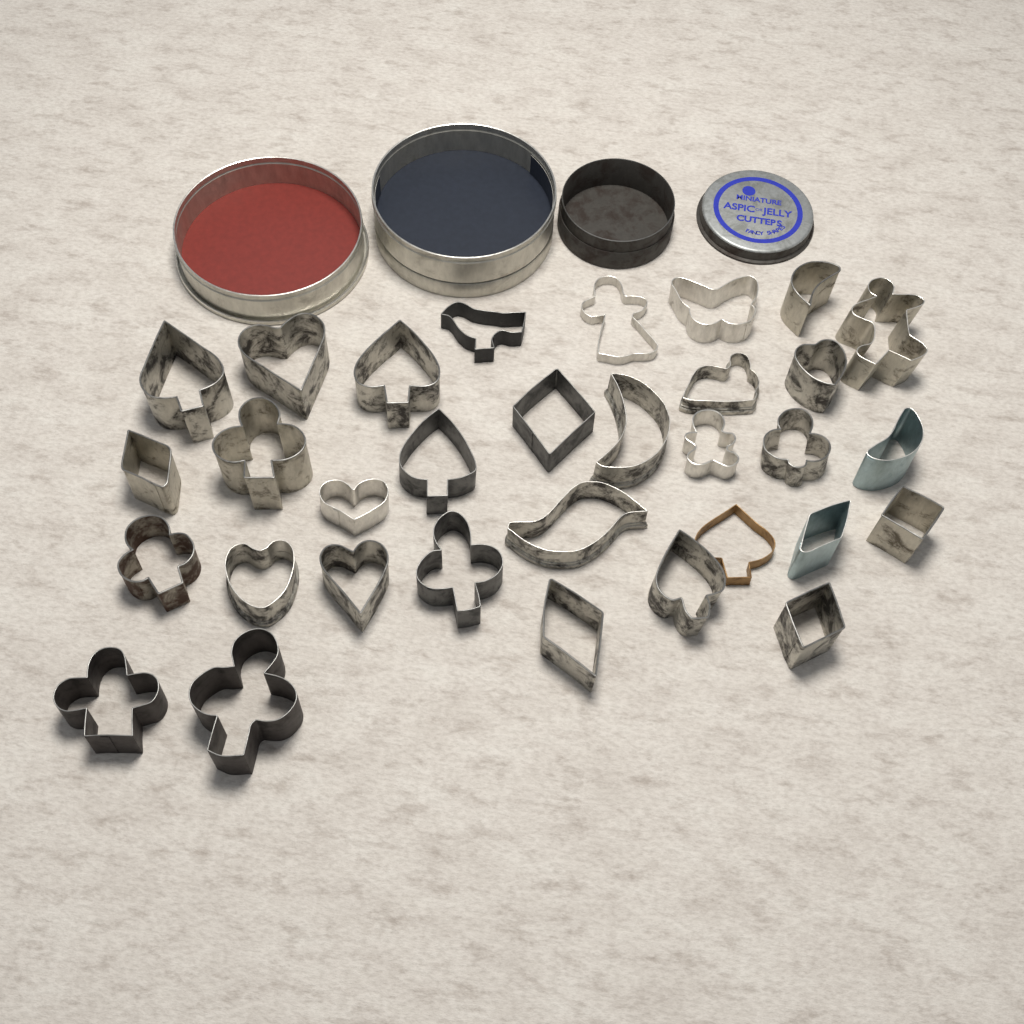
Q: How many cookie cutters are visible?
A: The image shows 32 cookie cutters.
